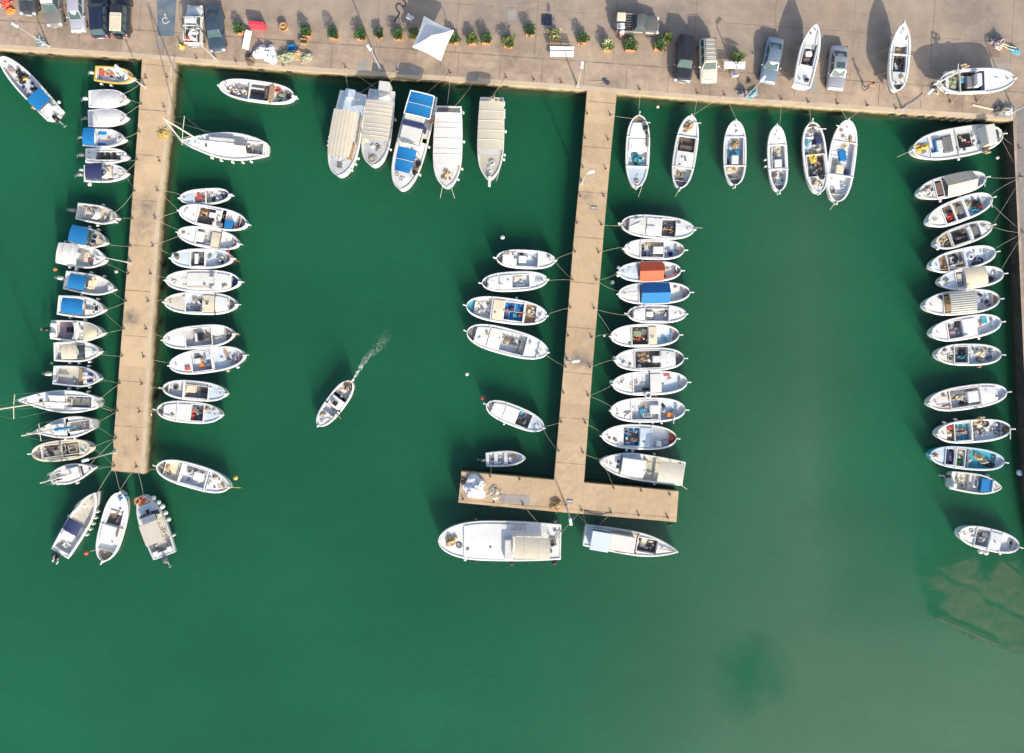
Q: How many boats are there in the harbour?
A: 83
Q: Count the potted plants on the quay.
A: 19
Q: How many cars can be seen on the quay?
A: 12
